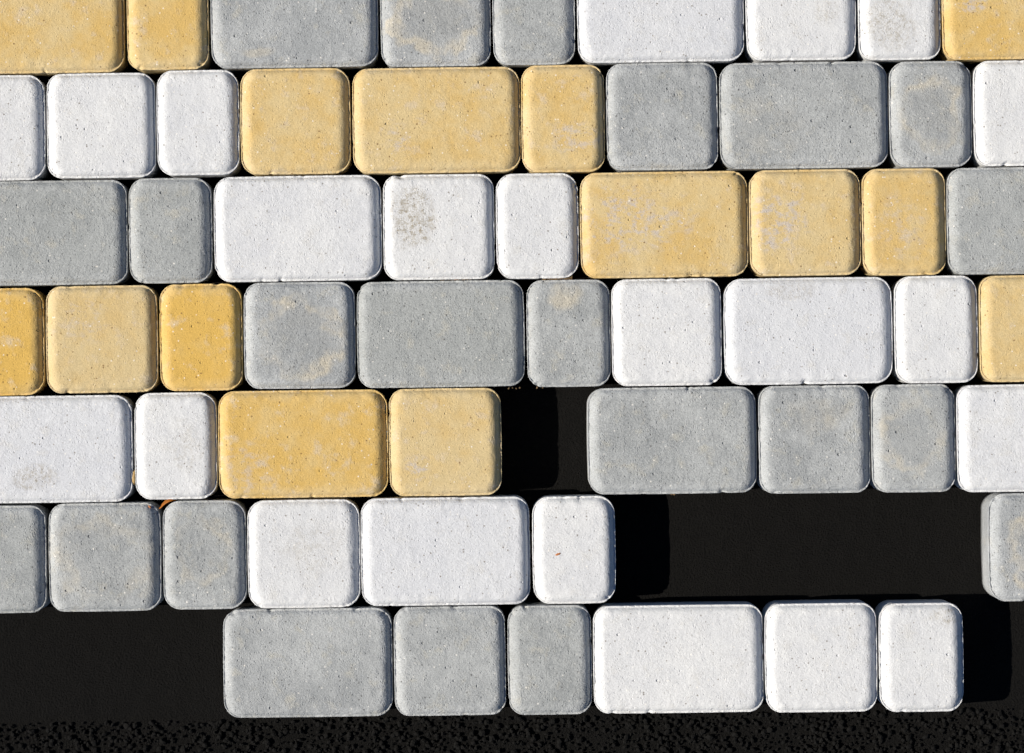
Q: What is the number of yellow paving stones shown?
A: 15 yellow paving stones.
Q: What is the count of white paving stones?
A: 22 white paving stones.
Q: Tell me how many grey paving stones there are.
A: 22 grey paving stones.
